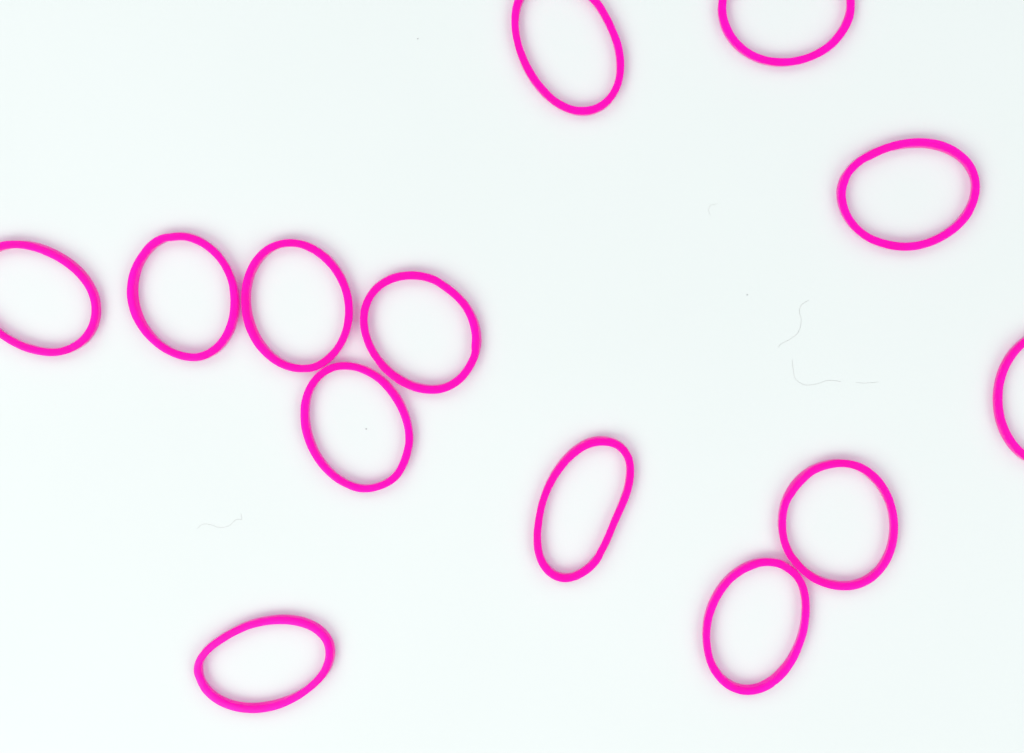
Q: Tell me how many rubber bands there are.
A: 13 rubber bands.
